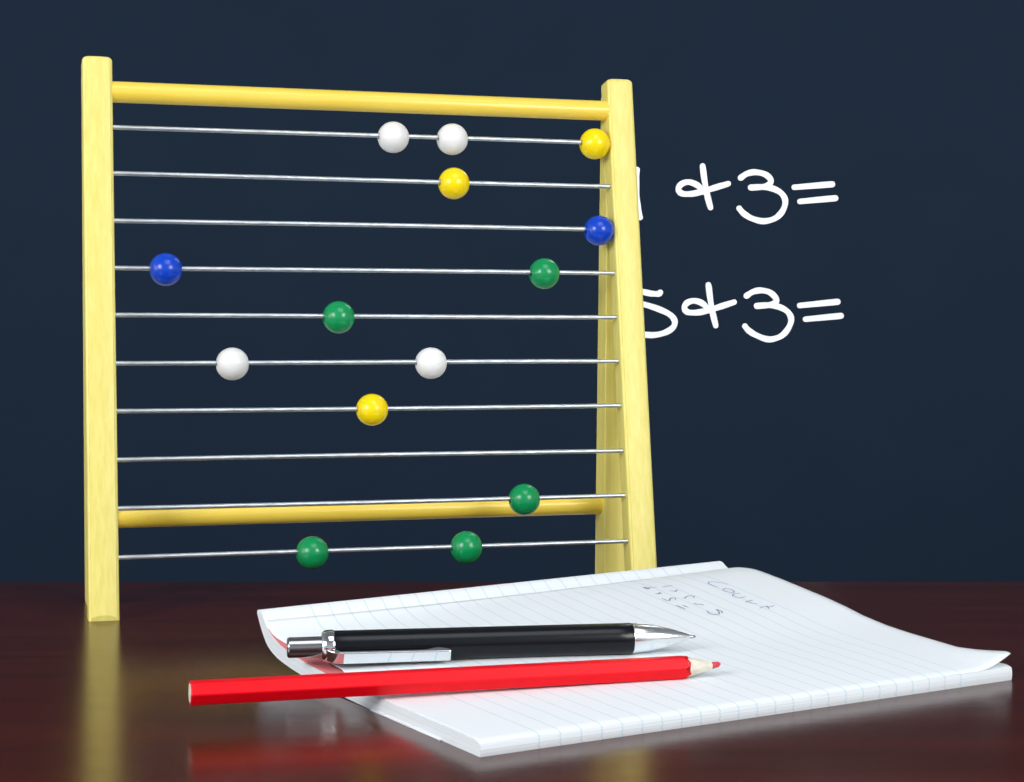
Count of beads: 14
